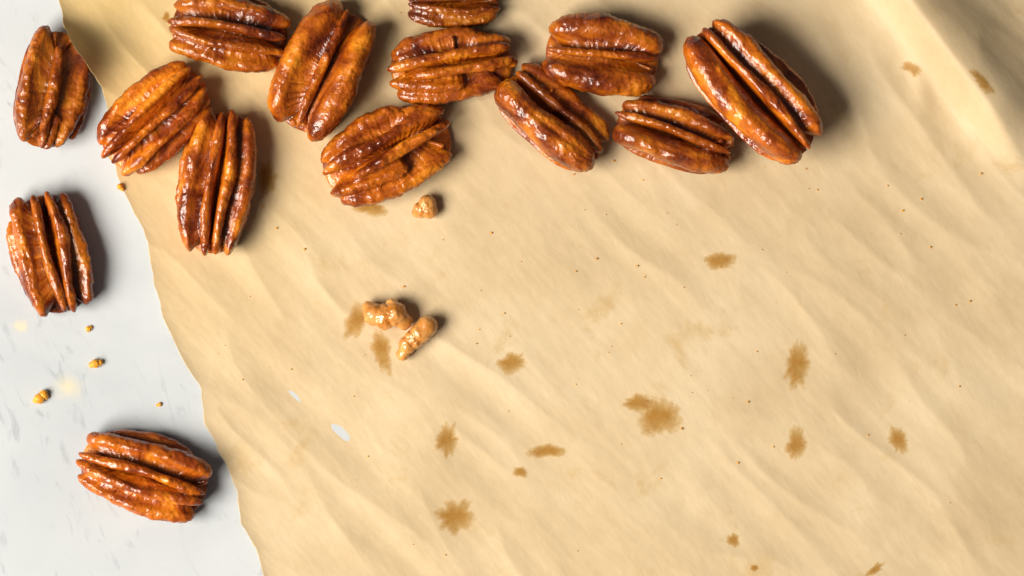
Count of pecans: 14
